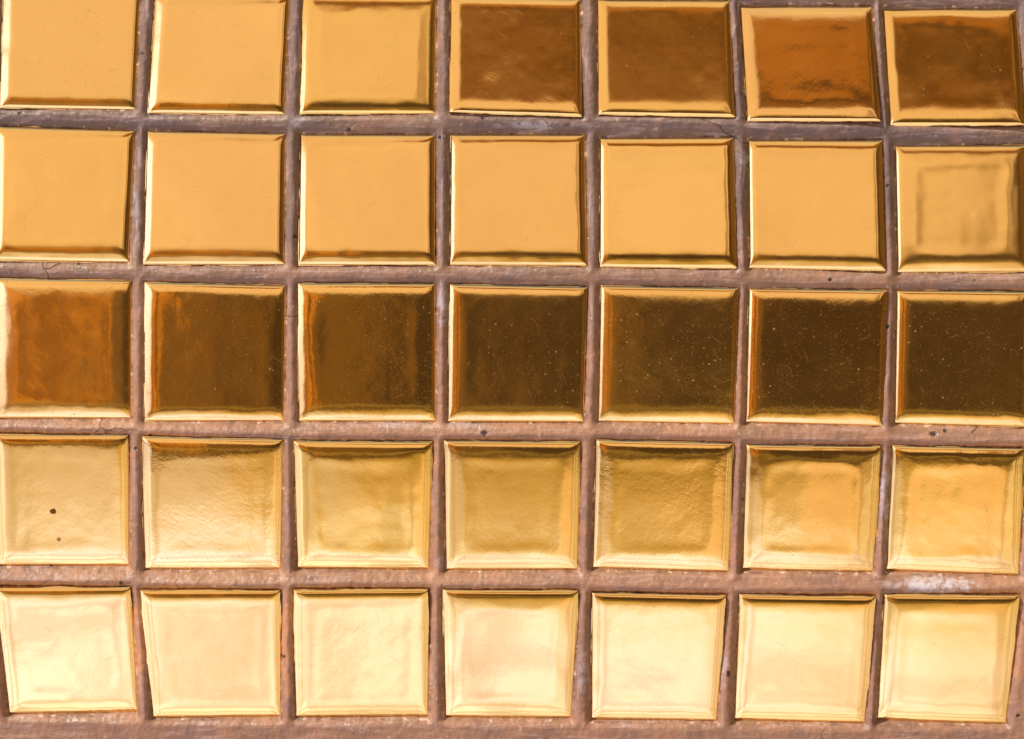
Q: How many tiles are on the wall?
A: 35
